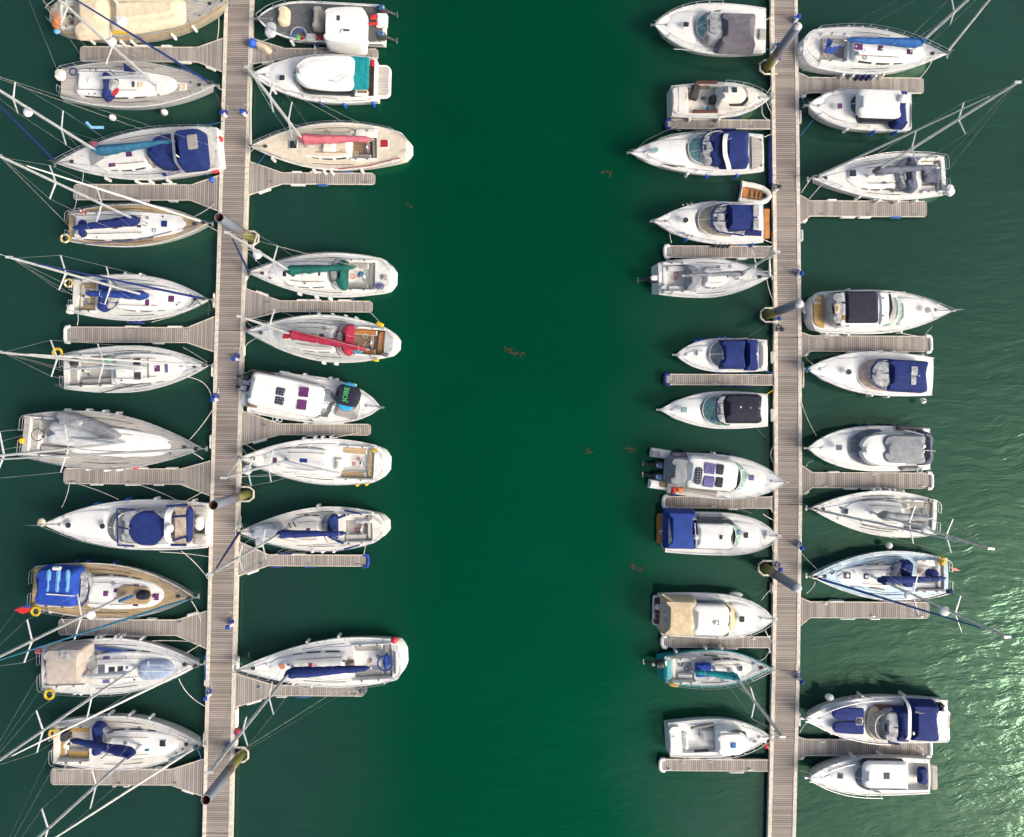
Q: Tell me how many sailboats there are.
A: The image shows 22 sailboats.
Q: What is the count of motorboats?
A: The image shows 20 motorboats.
